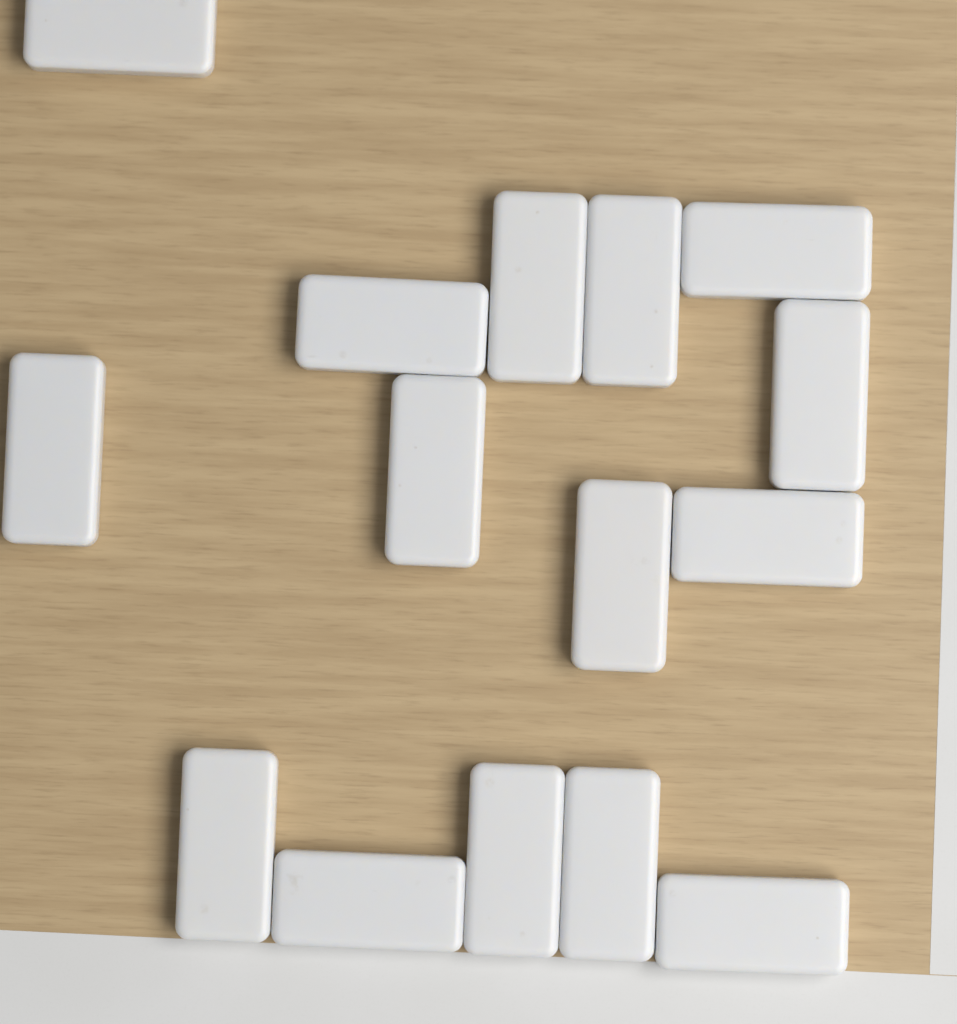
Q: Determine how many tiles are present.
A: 15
